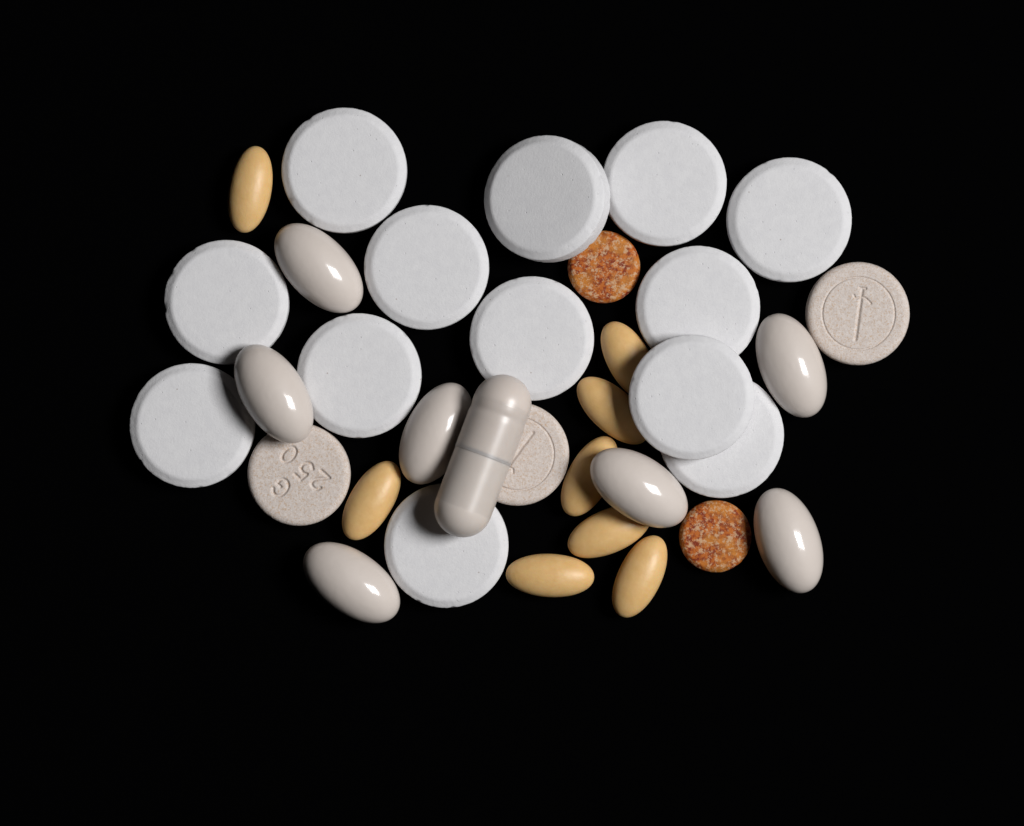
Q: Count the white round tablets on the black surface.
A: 13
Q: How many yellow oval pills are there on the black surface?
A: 8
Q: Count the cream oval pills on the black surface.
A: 7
